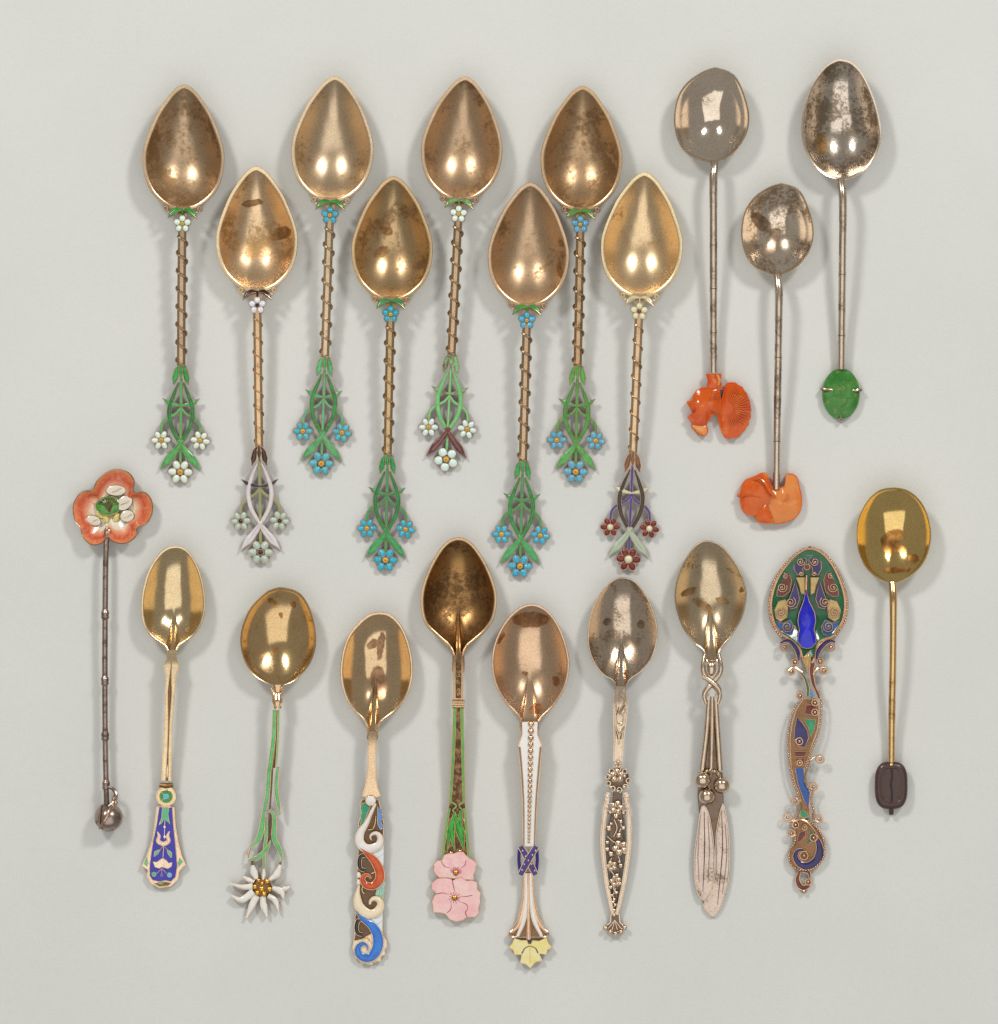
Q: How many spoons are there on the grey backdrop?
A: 21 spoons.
